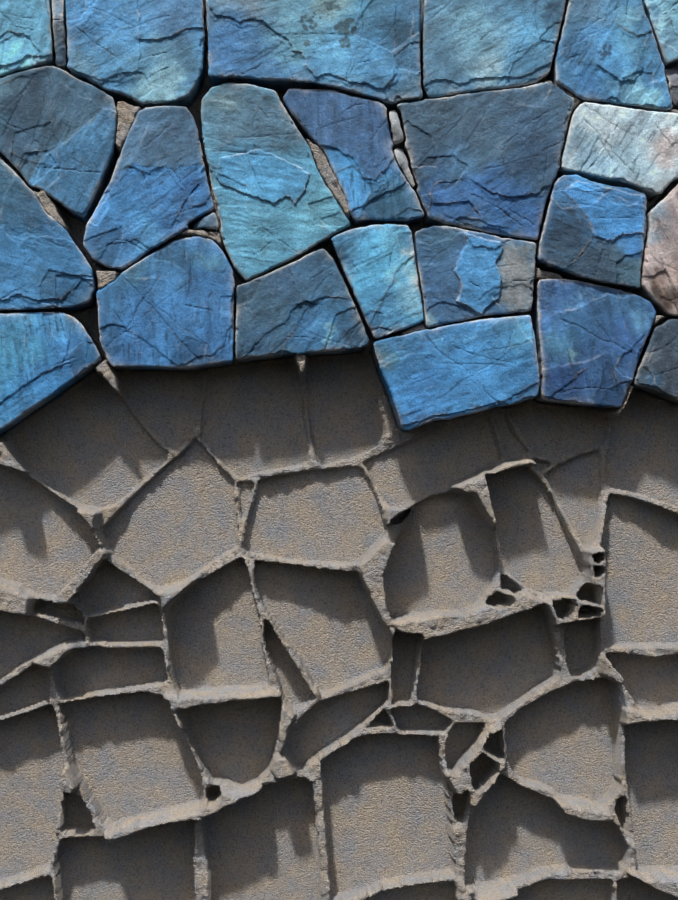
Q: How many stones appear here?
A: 28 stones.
